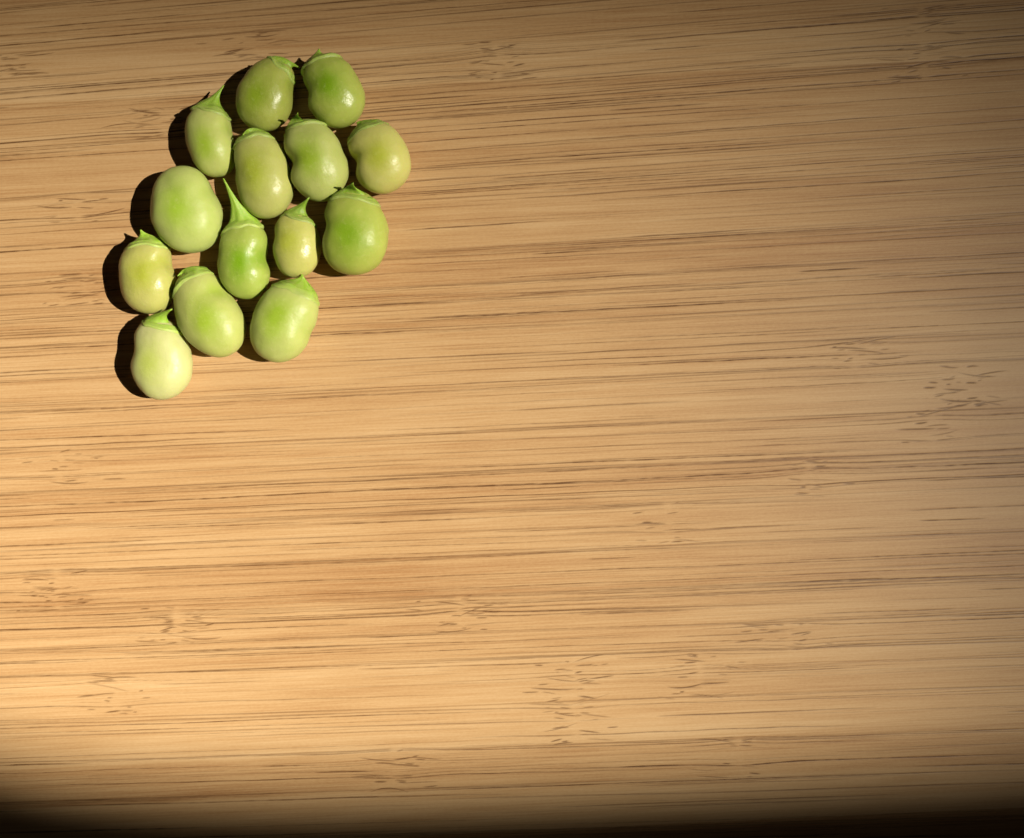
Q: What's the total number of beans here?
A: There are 14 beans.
